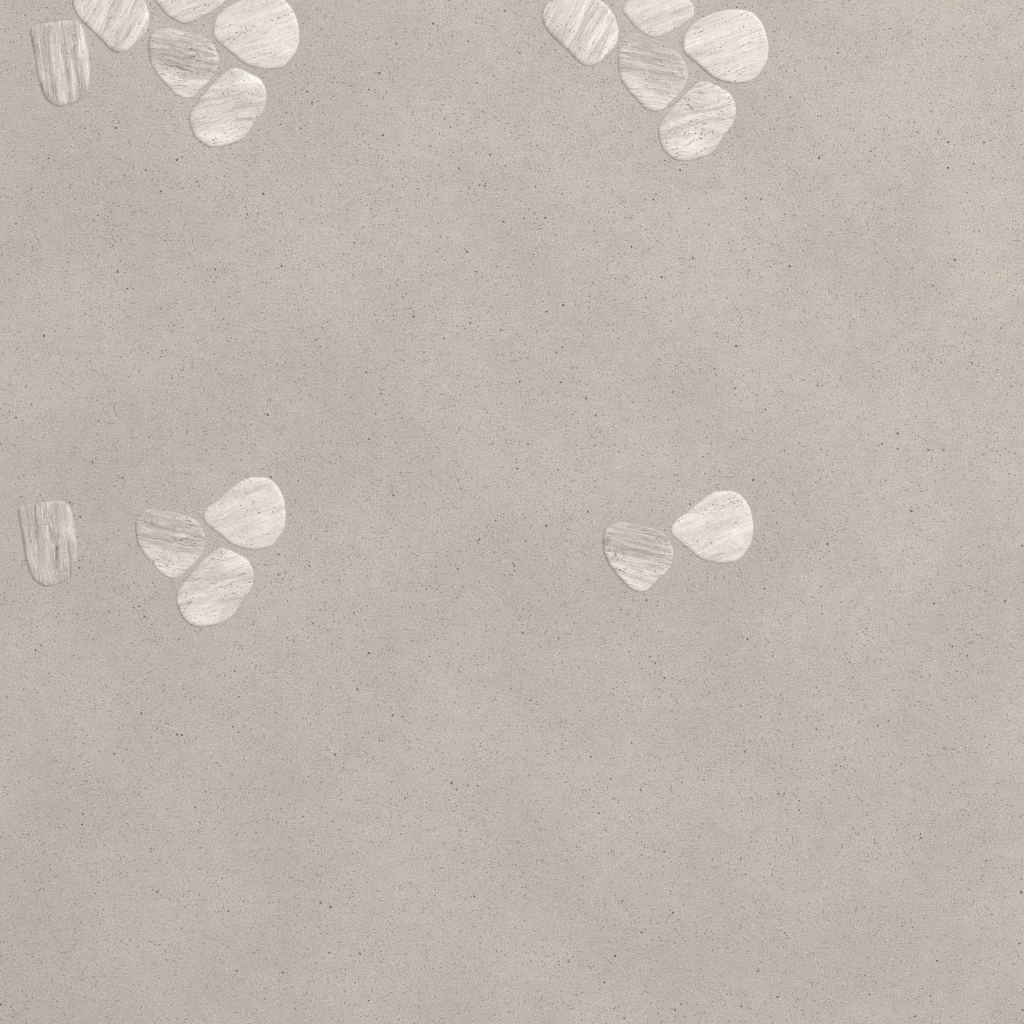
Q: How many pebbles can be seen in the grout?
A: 17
